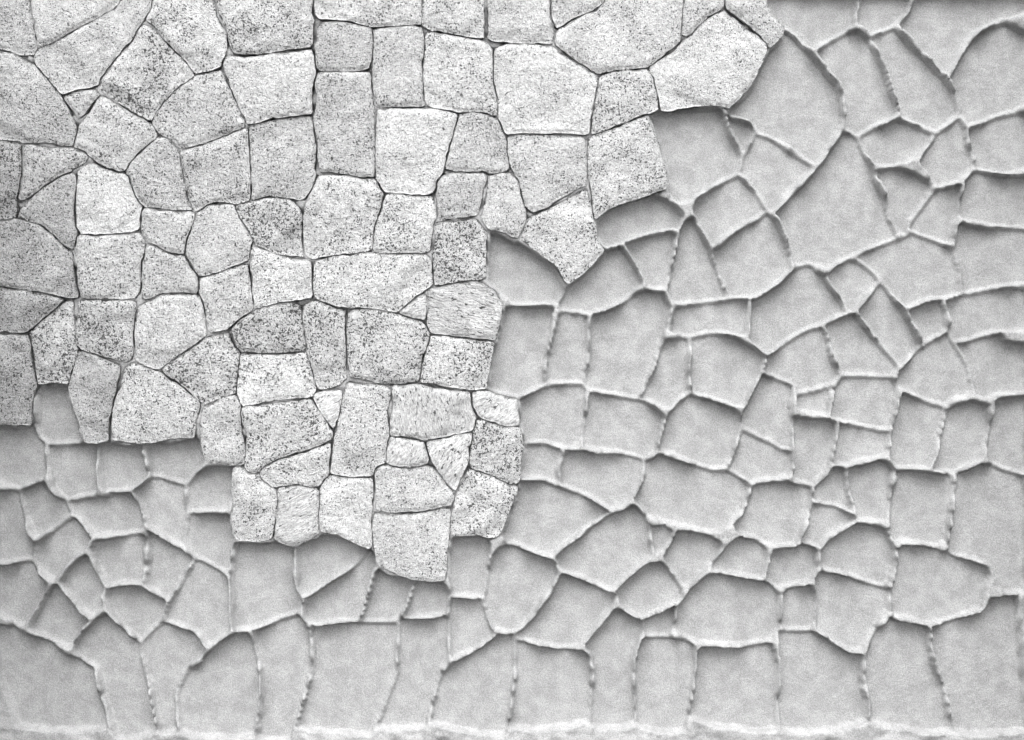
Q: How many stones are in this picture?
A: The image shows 82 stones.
